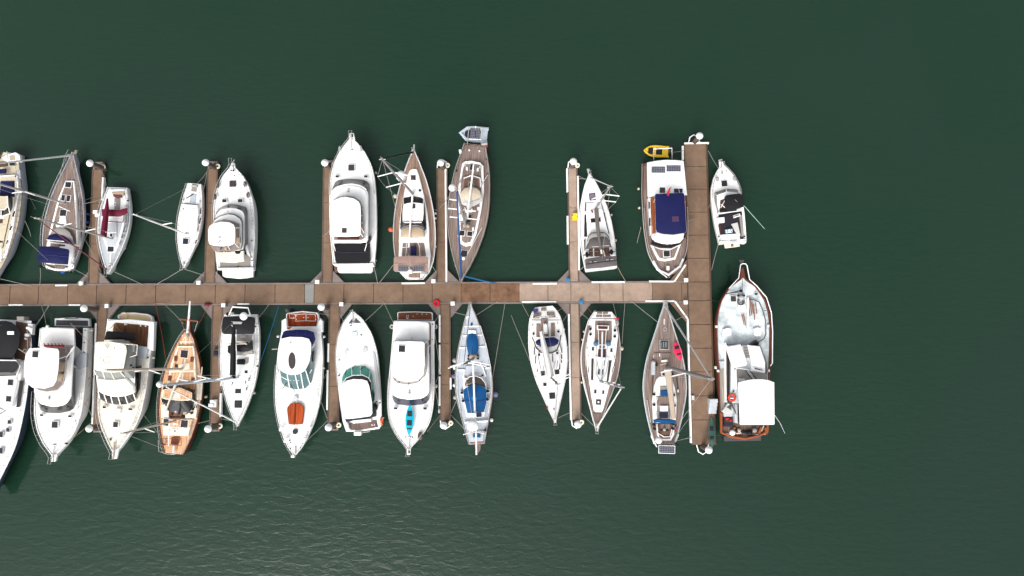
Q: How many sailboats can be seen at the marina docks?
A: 14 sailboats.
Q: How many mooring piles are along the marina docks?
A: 14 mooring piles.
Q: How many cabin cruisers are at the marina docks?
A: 10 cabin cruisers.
